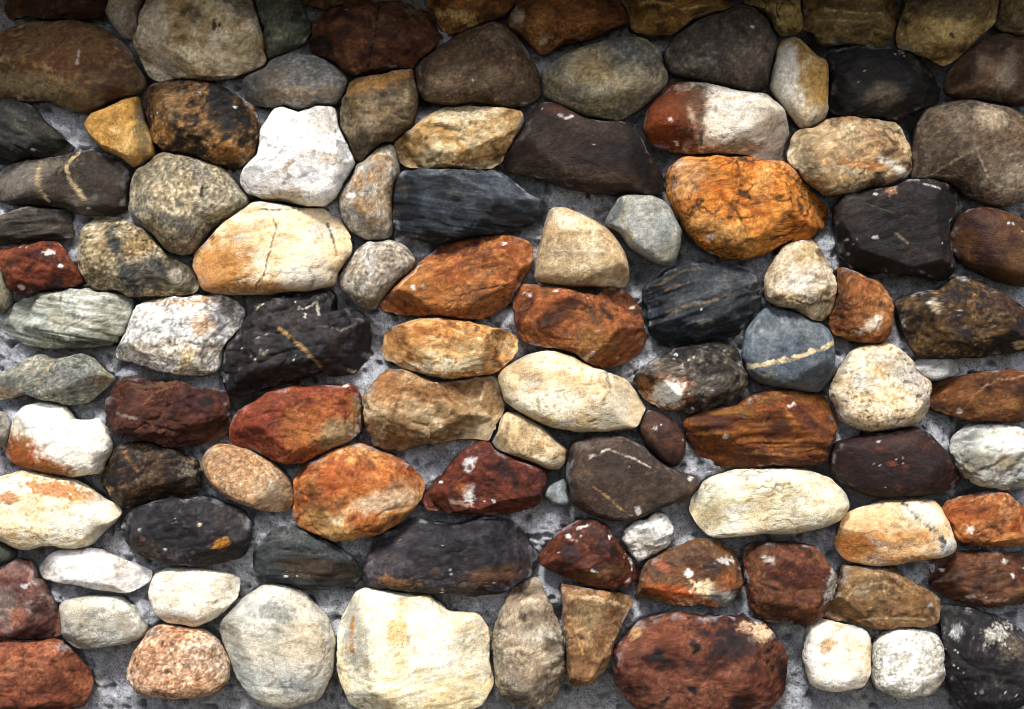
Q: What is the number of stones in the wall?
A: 107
